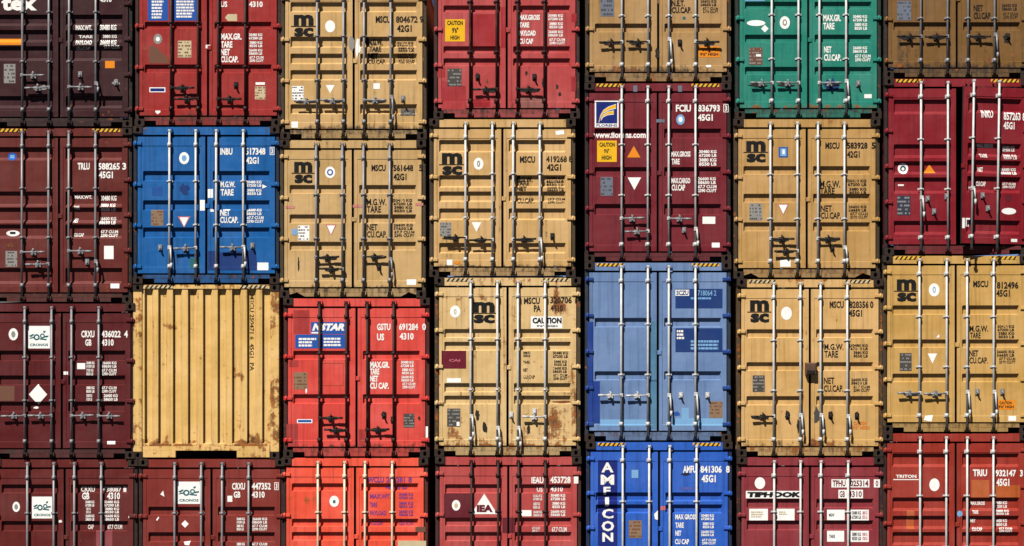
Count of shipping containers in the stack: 28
